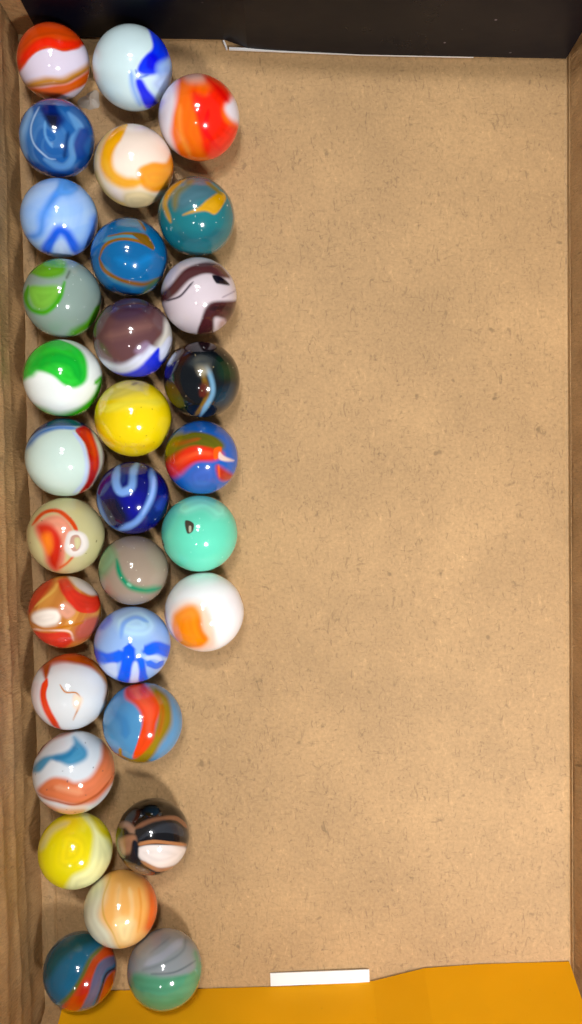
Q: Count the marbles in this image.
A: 31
